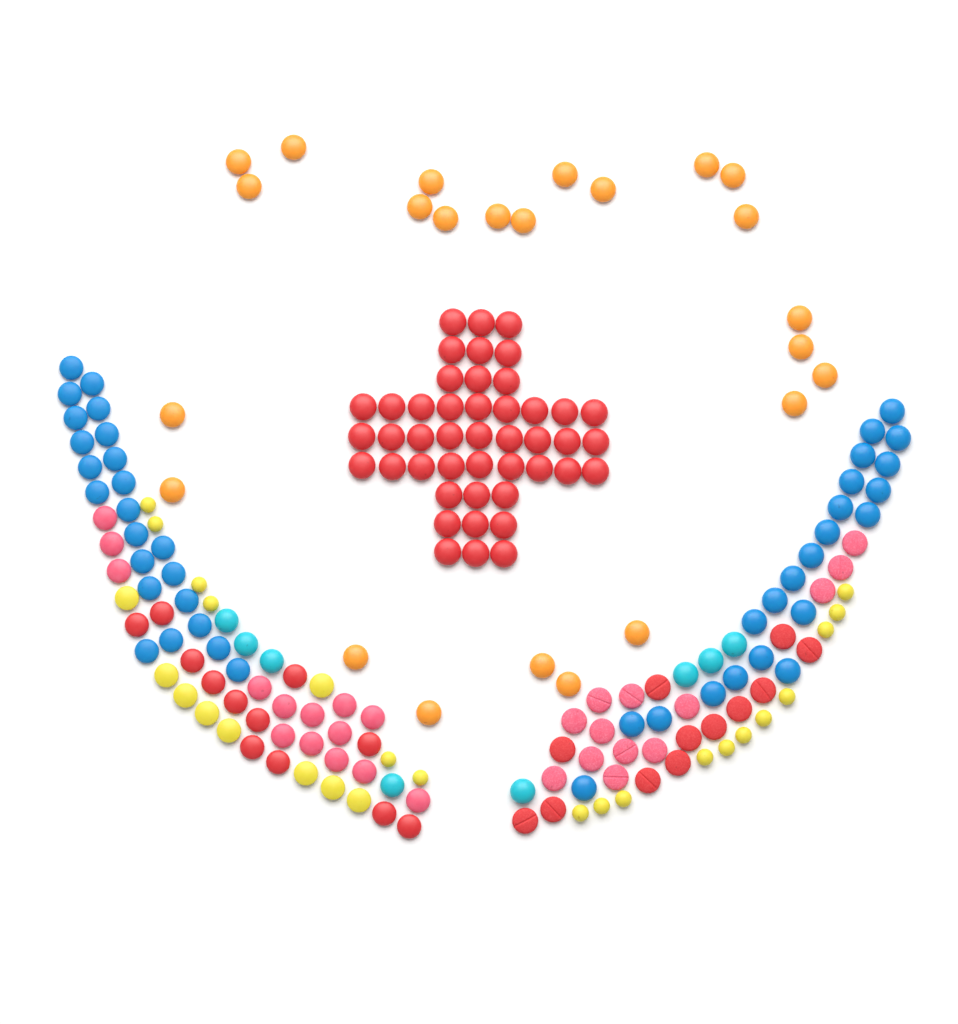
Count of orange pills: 24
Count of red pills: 69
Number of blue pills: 45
